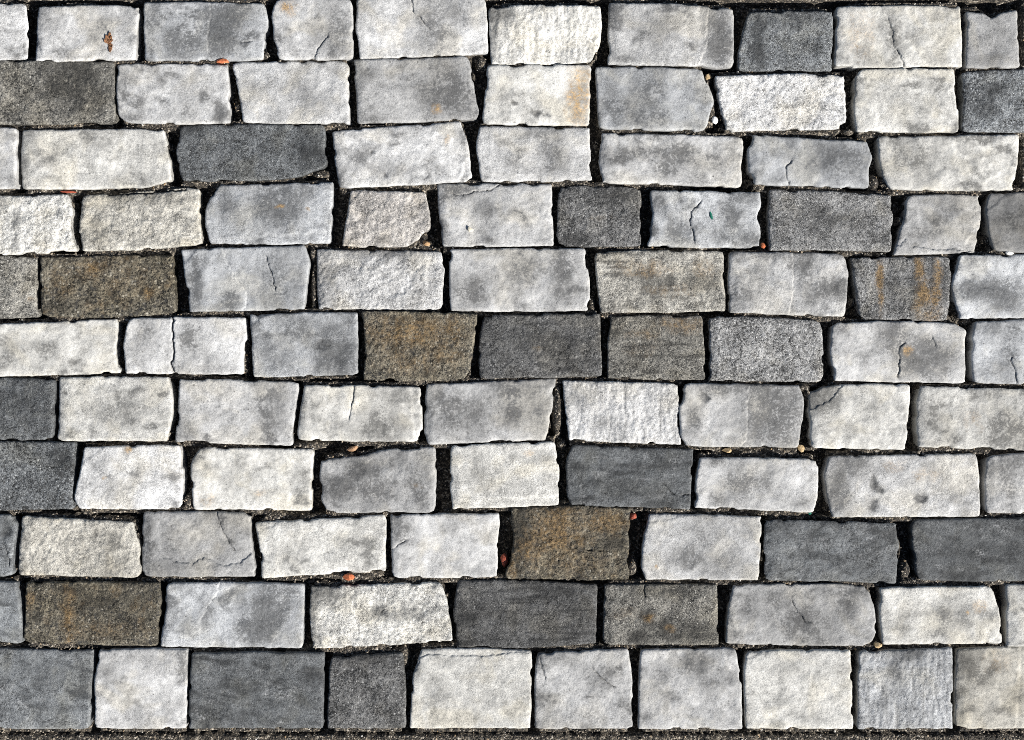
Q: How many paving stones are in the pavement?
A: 101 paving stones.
